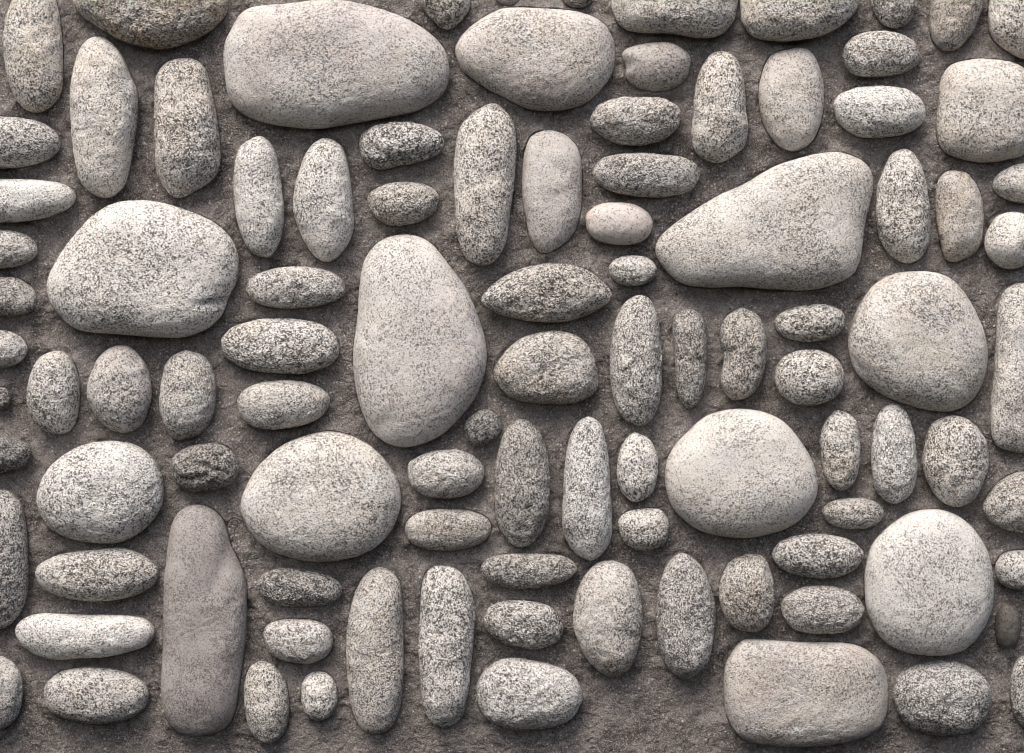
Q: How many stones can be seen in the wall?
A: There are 101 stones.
